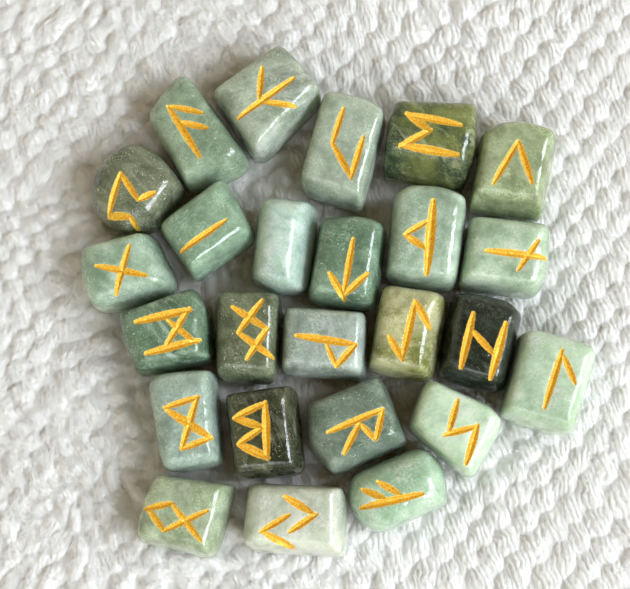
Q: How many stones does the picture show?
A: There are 25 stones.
